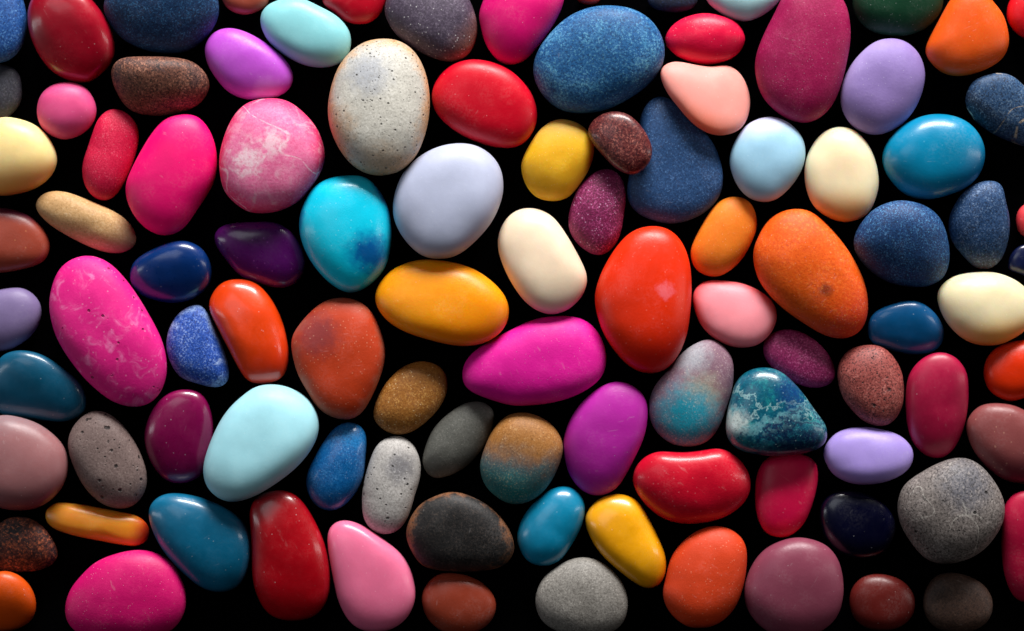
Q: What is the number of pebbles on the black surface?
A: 101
